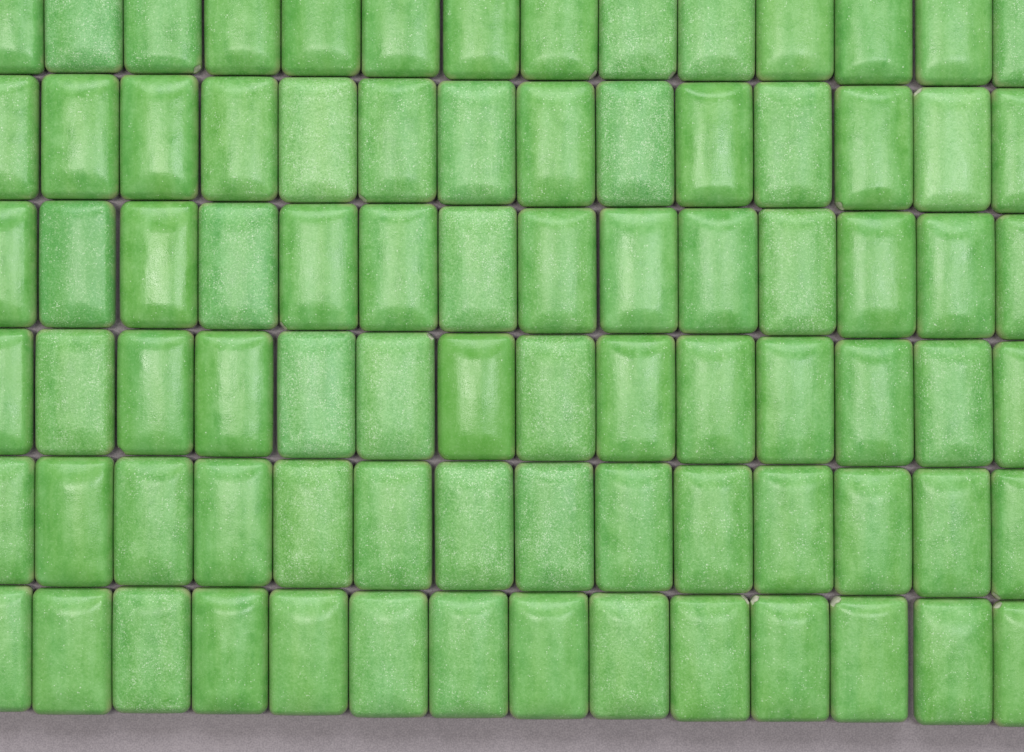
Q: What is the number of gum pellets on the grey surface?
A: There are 84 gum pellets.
